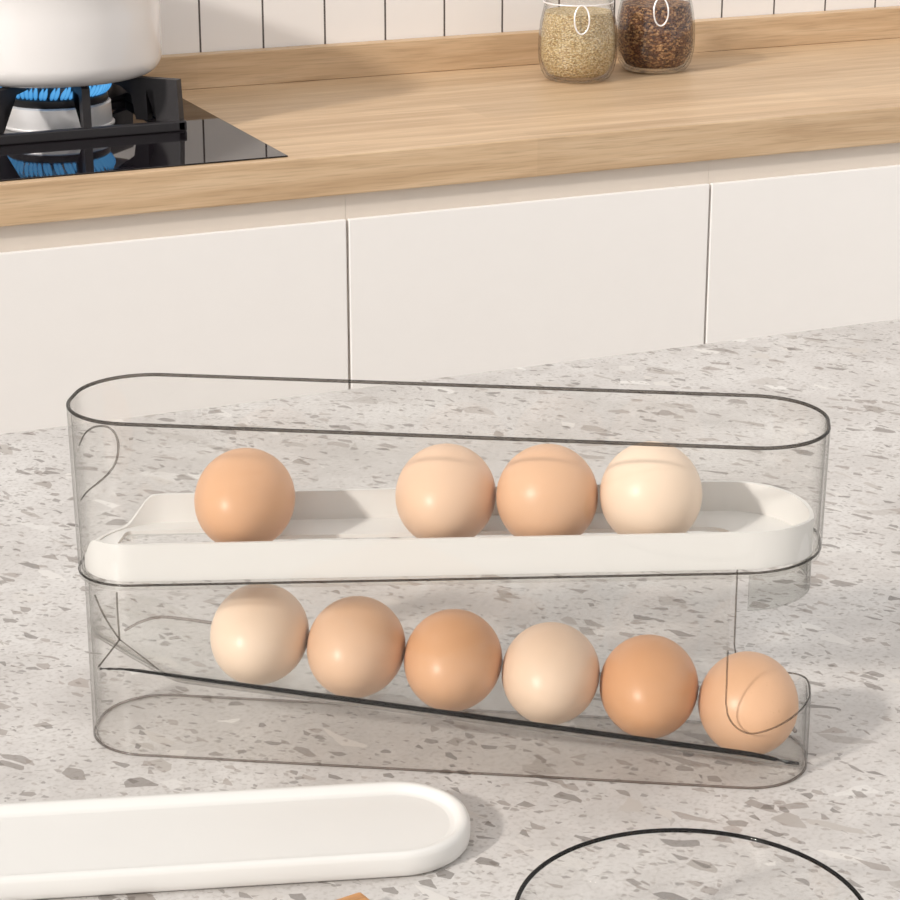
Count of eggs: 10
